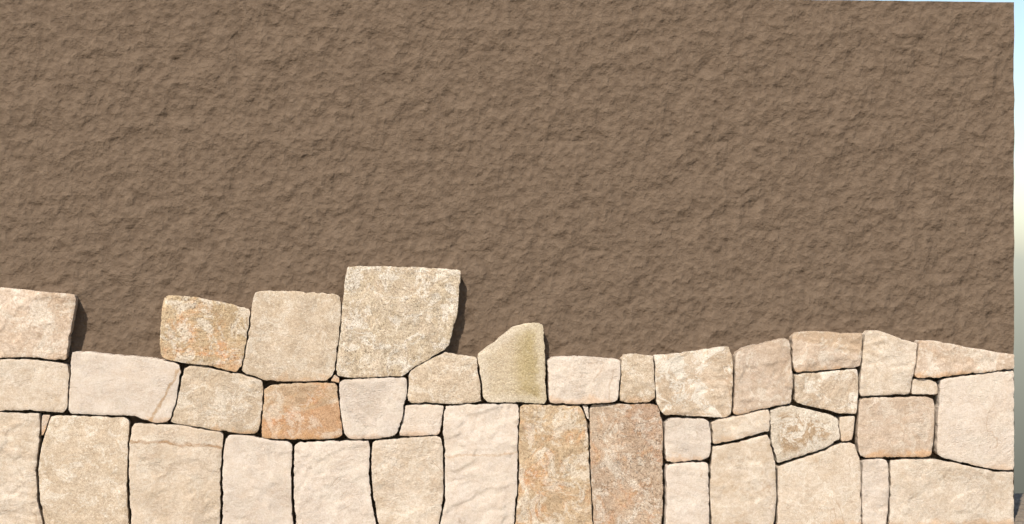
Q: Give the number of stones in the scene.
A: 44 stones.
